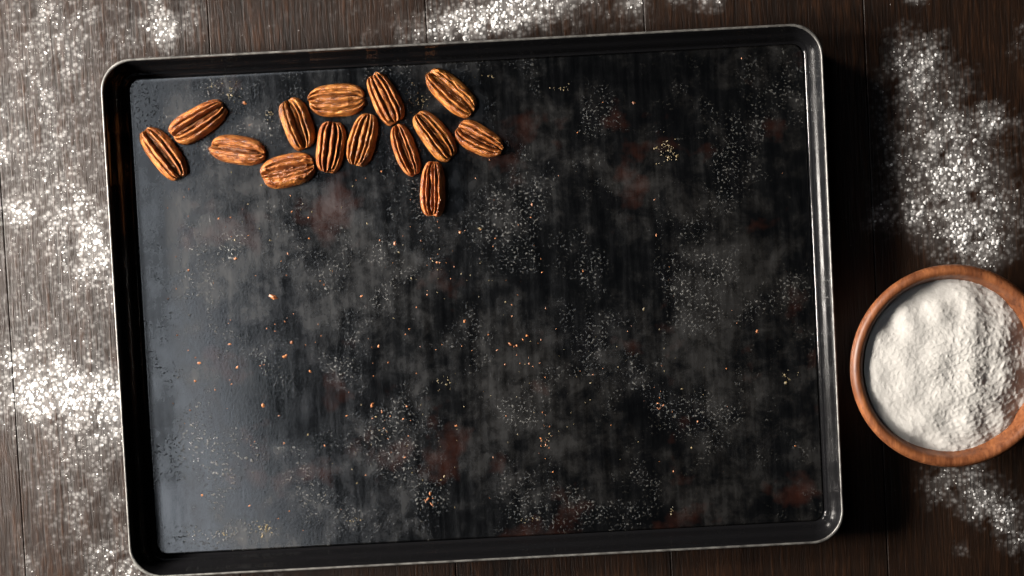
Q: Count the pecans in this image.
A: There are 14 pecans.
